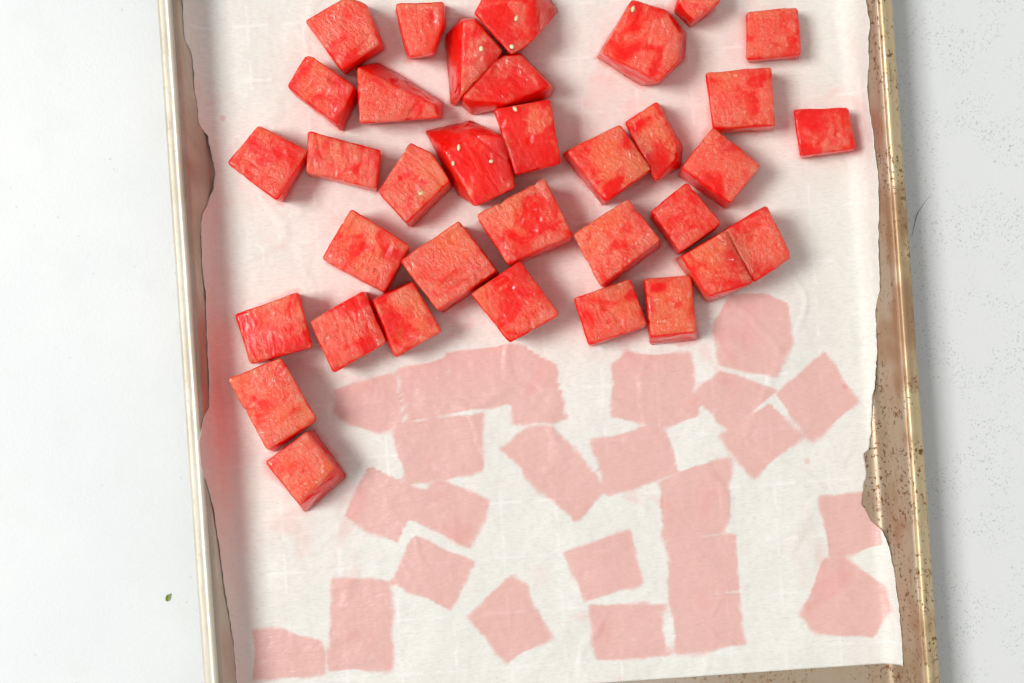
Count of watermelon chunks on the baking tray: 35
